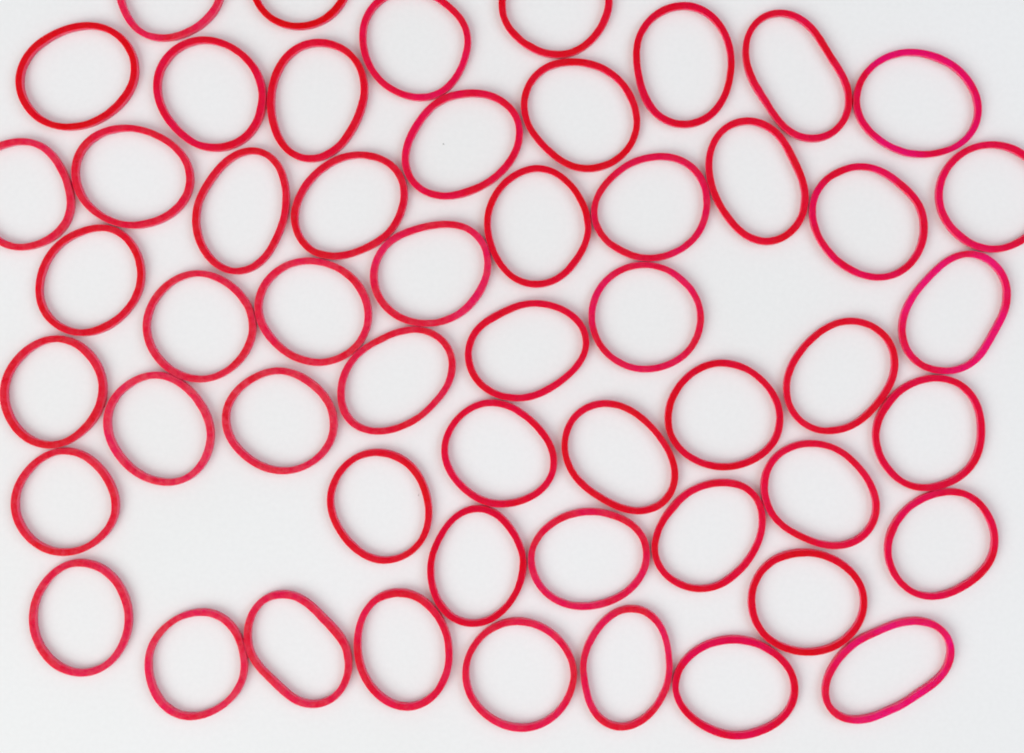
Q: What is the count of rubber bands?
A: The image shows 53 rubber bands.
